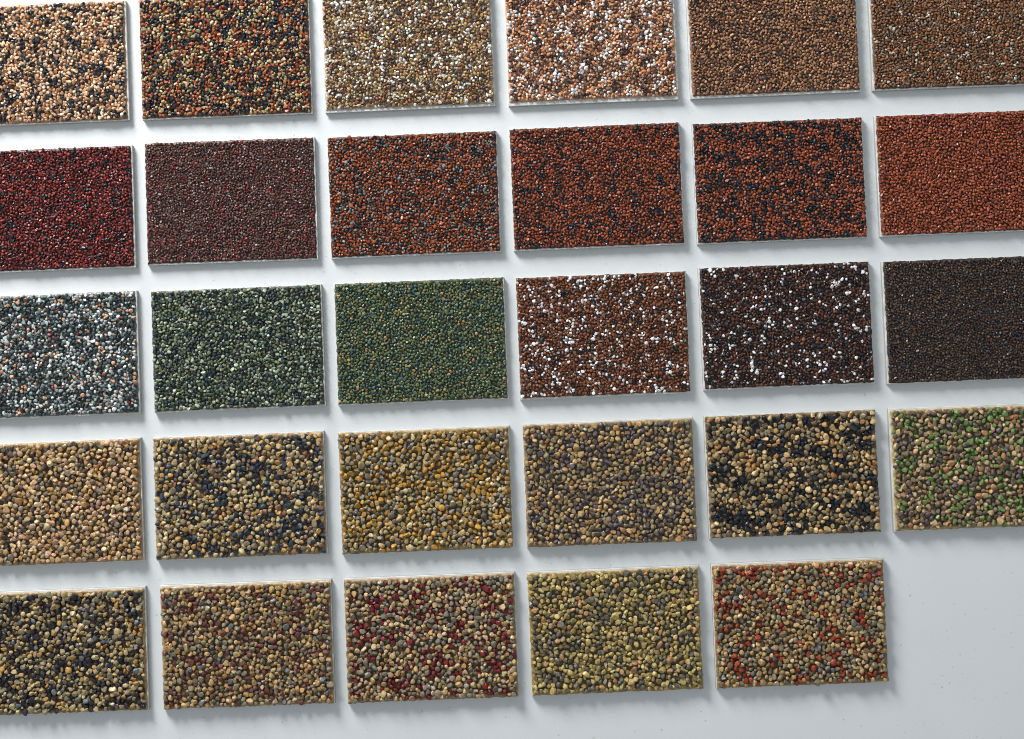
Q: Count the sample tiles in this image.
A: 29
